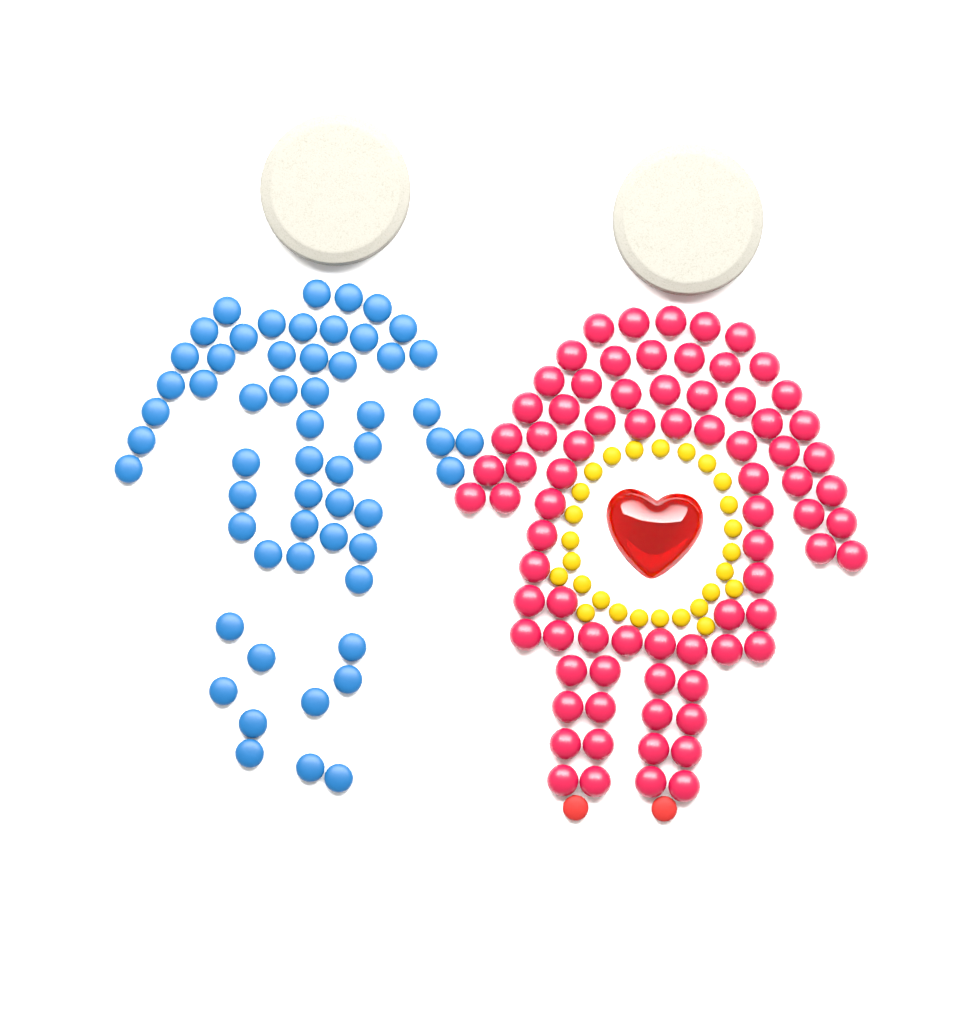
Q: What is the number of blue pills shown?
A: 57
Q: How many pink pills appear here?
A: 78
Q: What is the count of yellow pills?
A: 27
